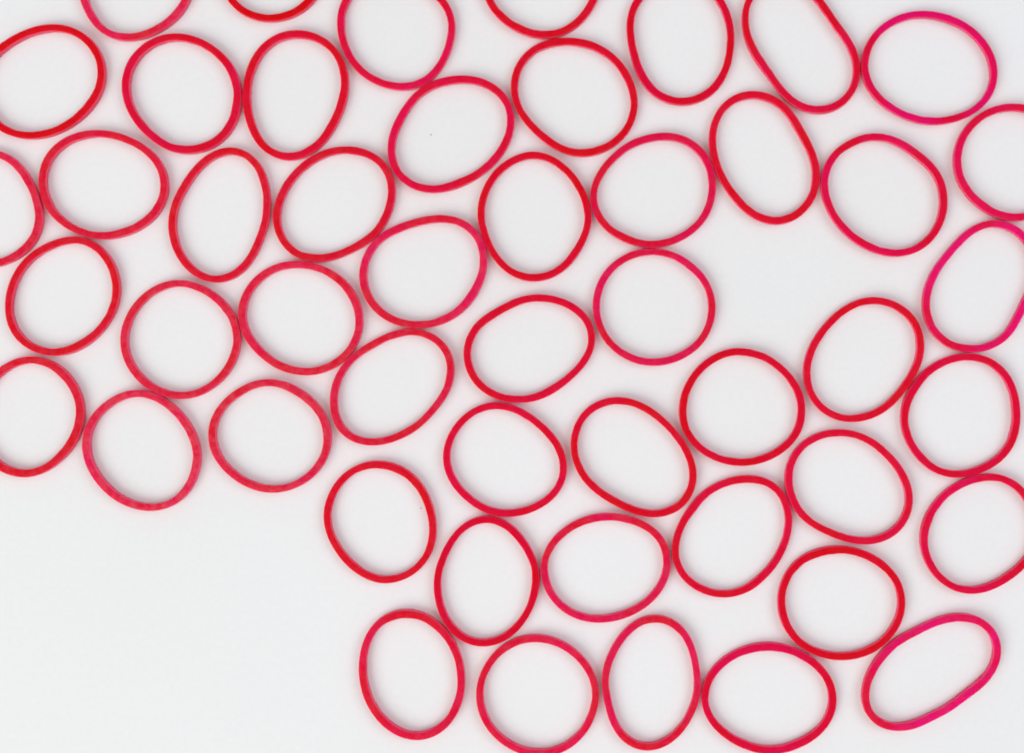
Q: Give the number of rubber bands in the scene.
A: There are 49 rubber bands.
